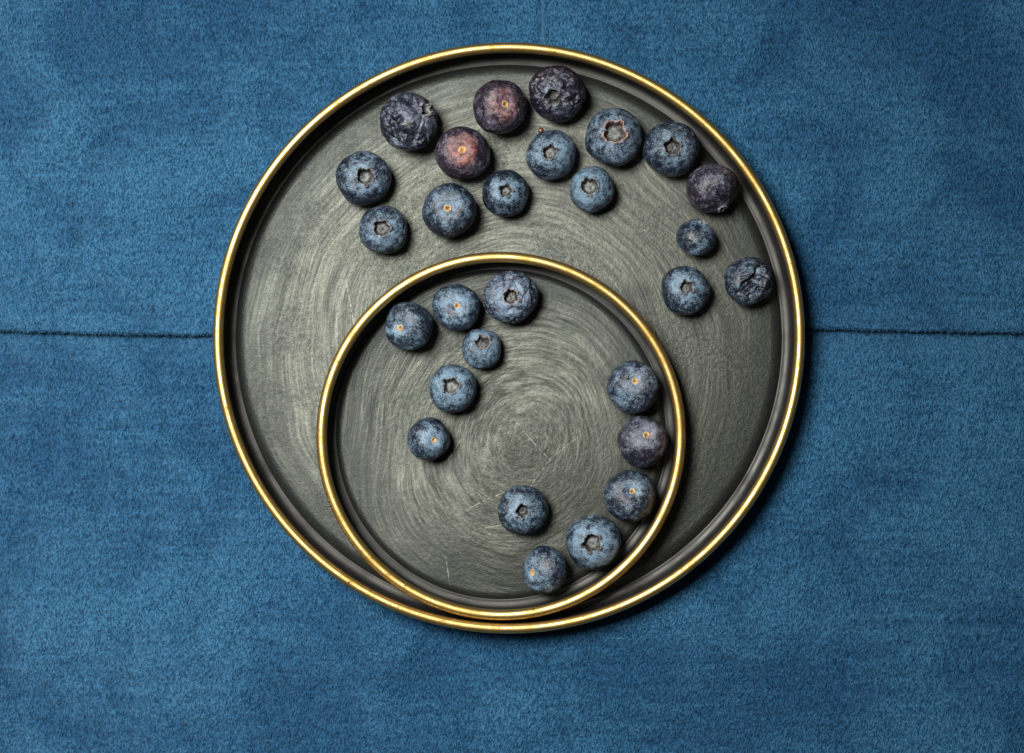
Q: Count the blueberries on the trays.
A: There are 28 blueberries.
